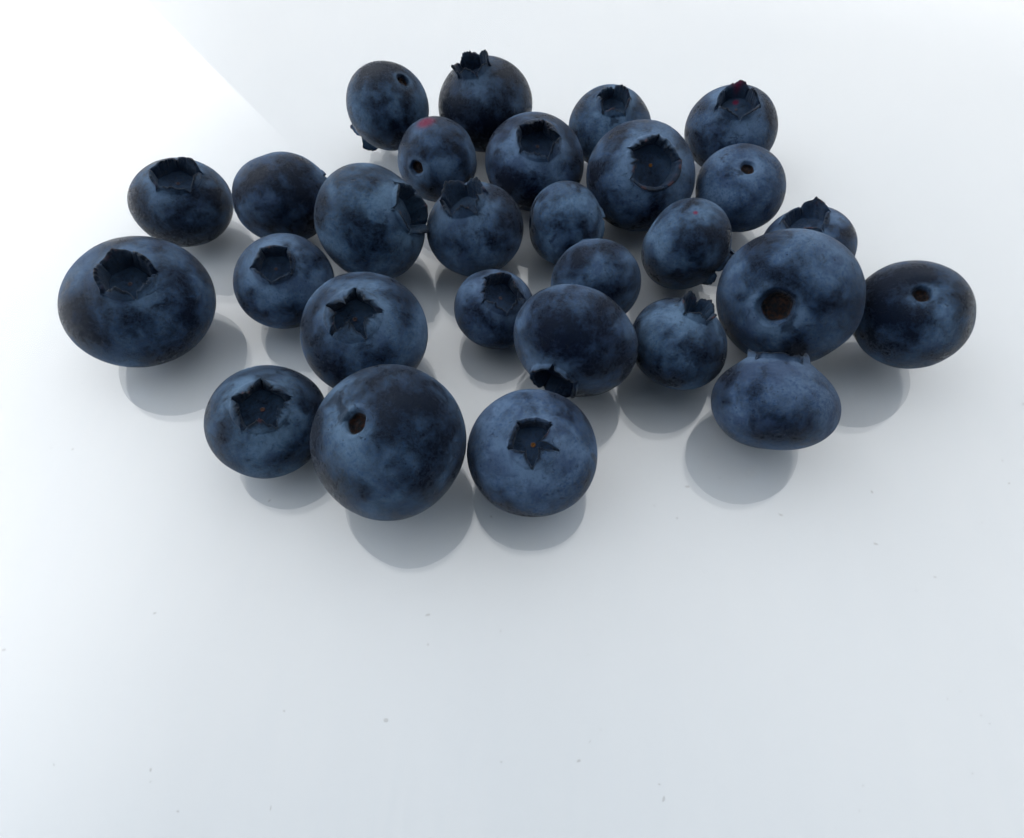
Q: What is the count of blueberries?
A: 28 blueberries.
